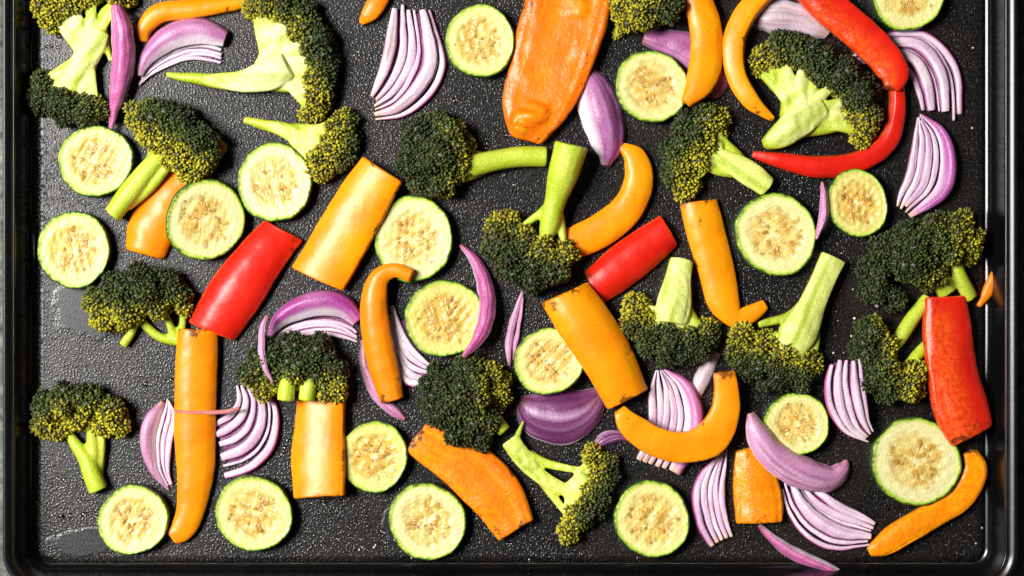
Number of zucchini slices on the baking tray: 19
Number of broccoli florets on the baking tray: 18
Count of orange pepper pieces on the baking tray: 18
